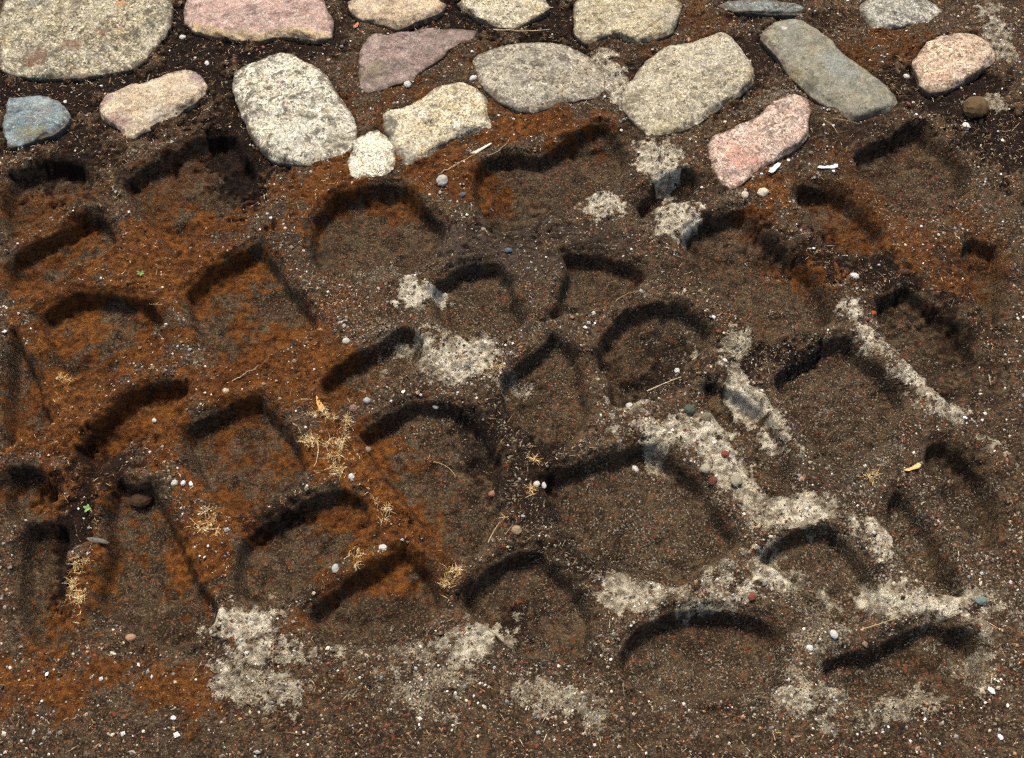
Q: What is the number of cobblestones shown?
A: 18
